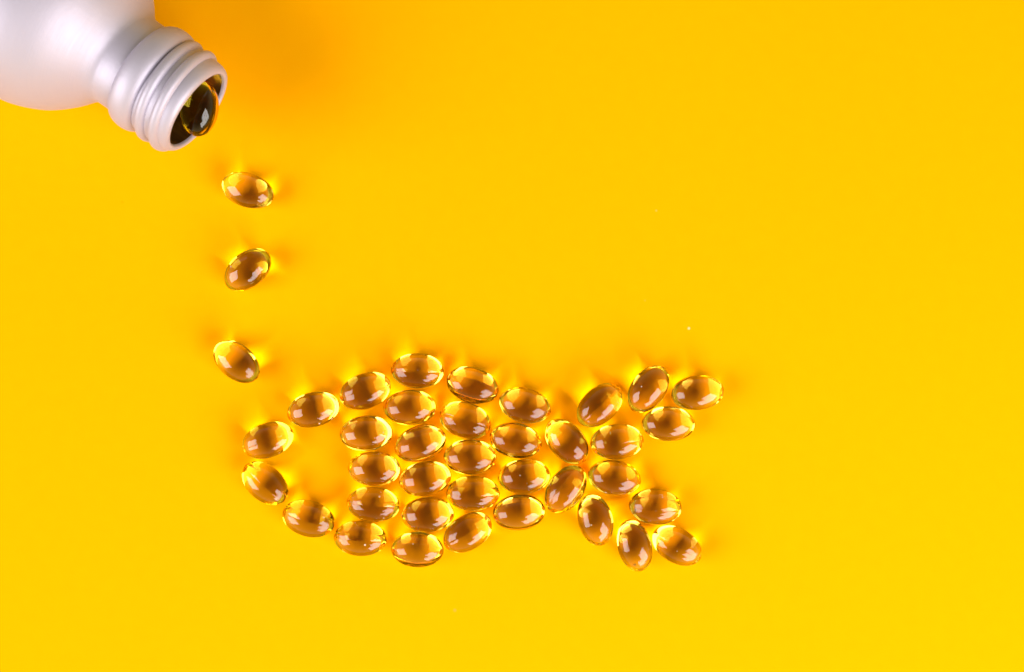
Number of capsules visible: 40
